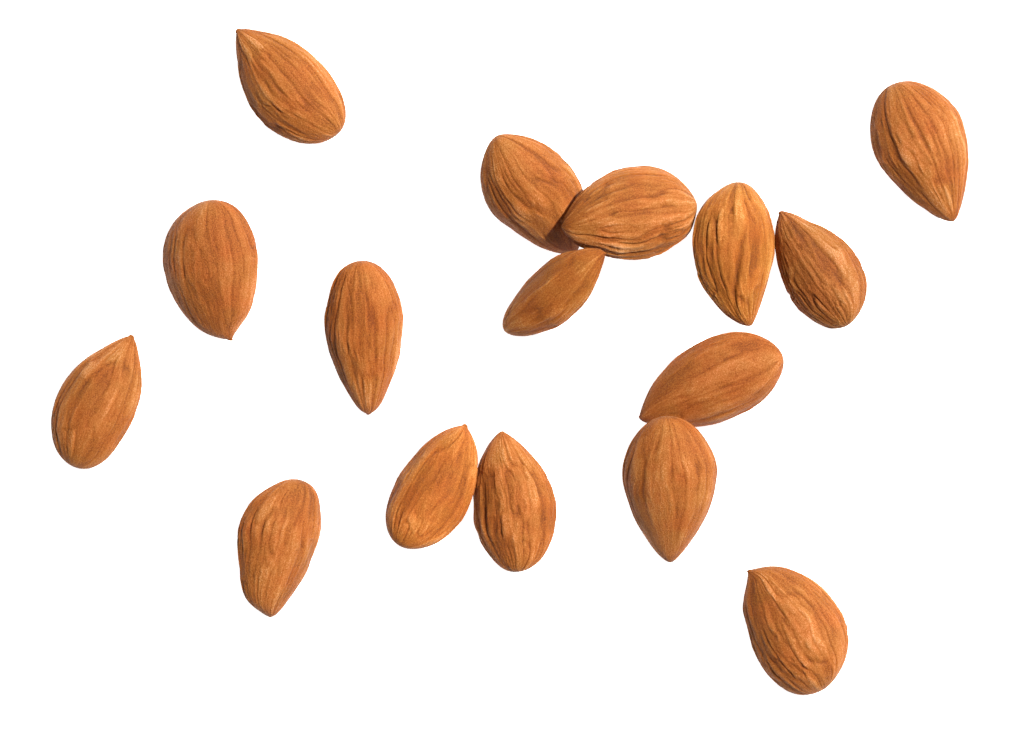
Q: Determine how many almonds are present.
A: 16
